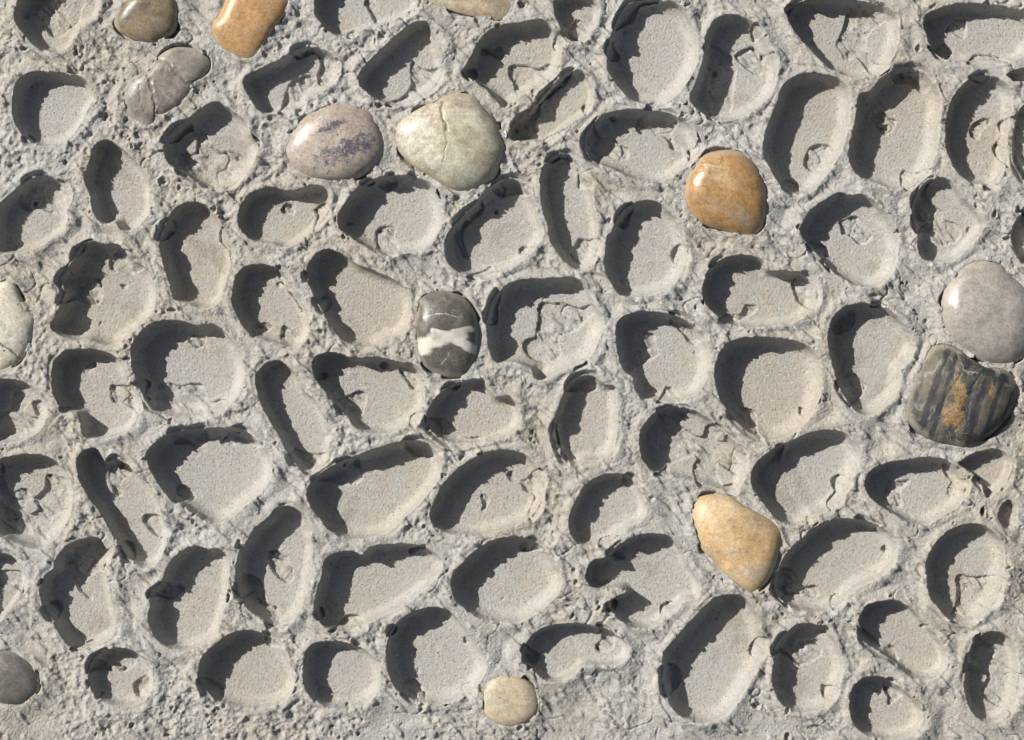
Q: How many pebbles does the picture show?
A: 14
